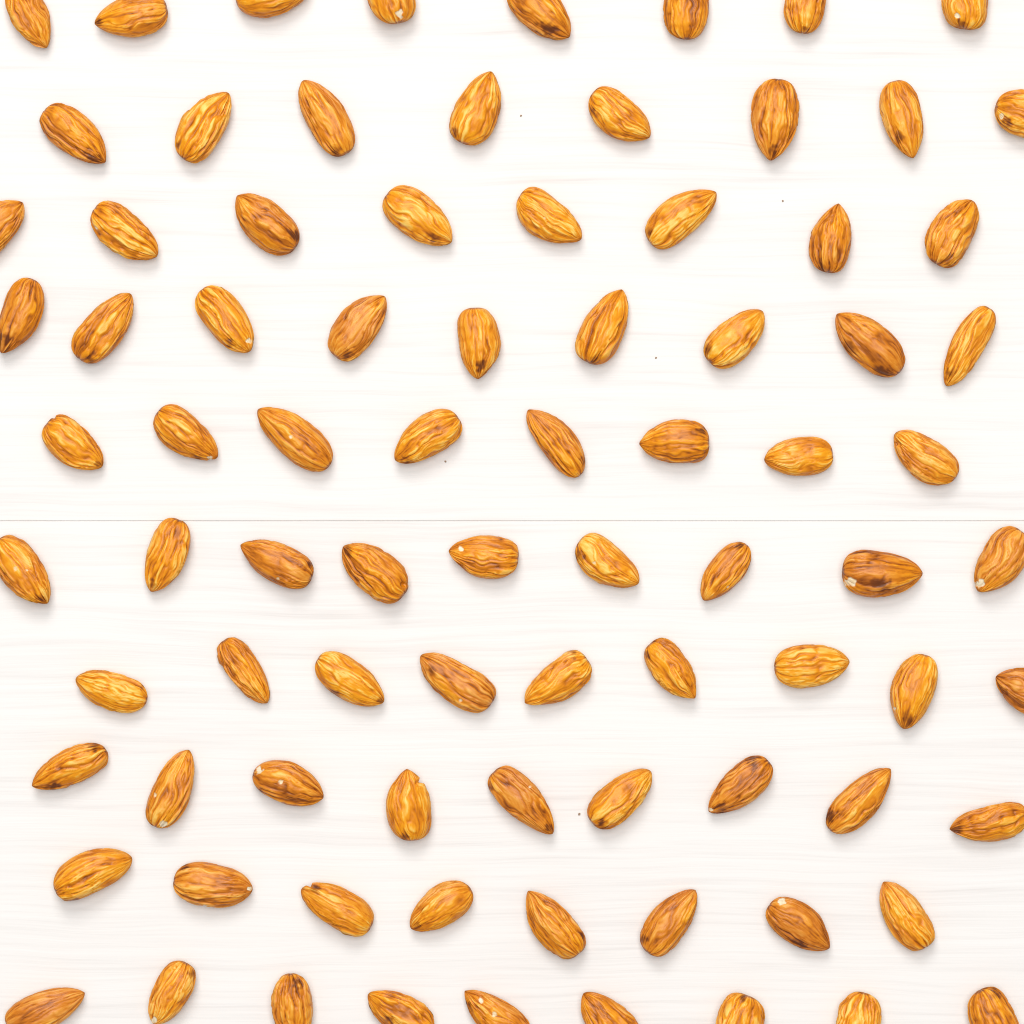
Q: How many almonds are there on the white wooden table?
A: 85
